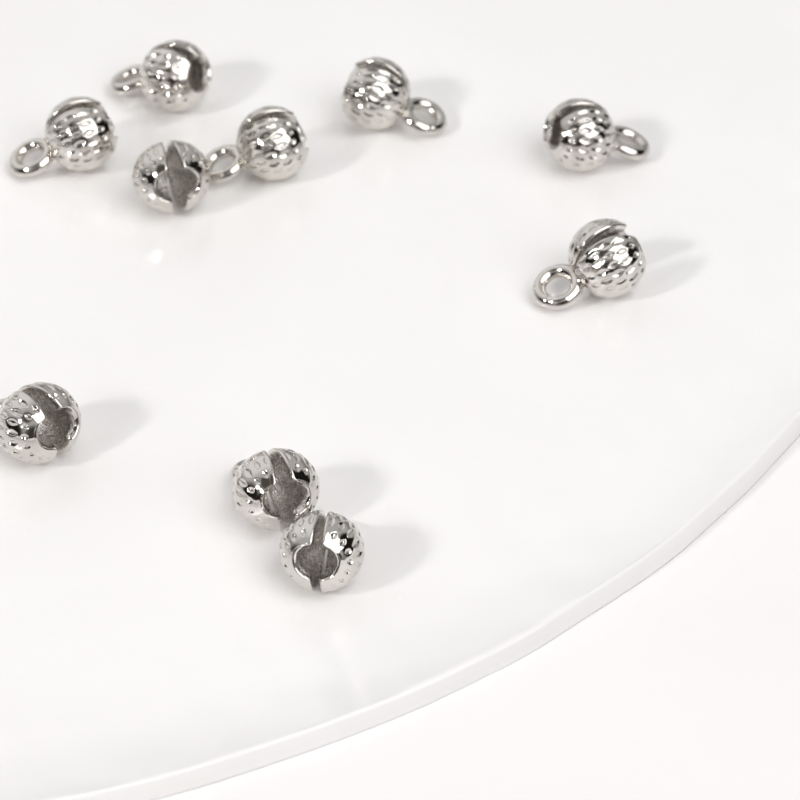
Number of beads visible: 10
